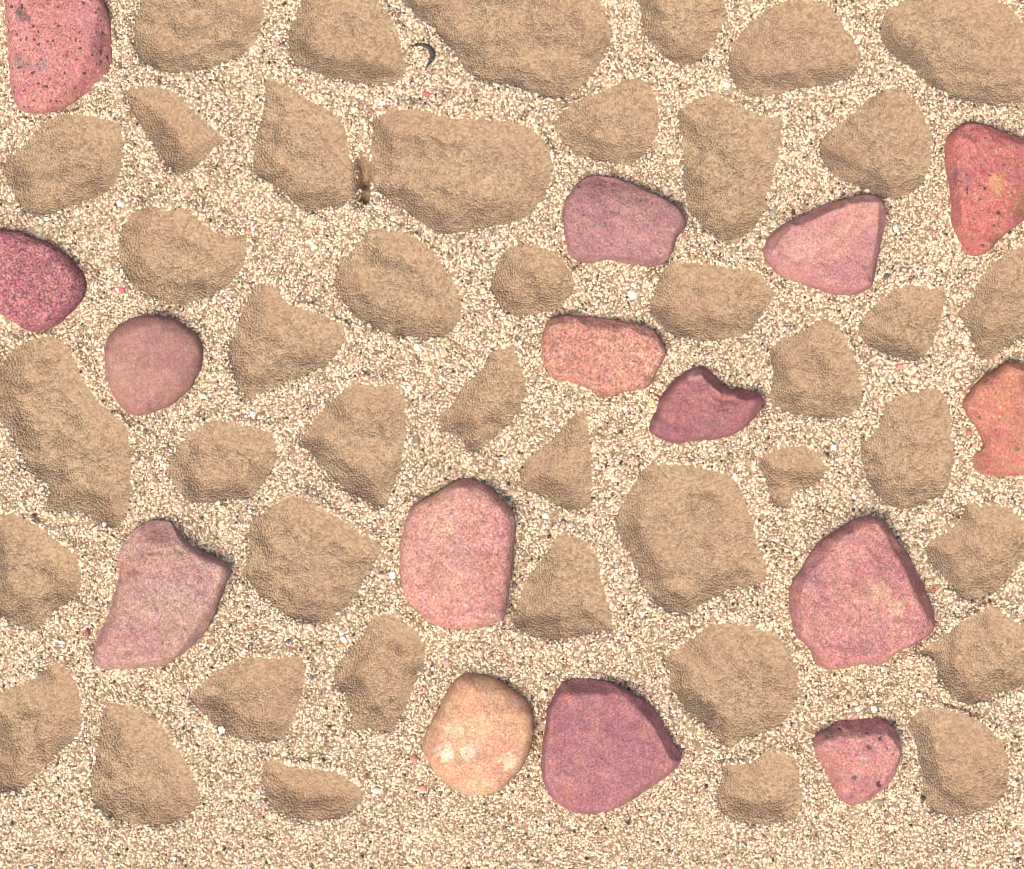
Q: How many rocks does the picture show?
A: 15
